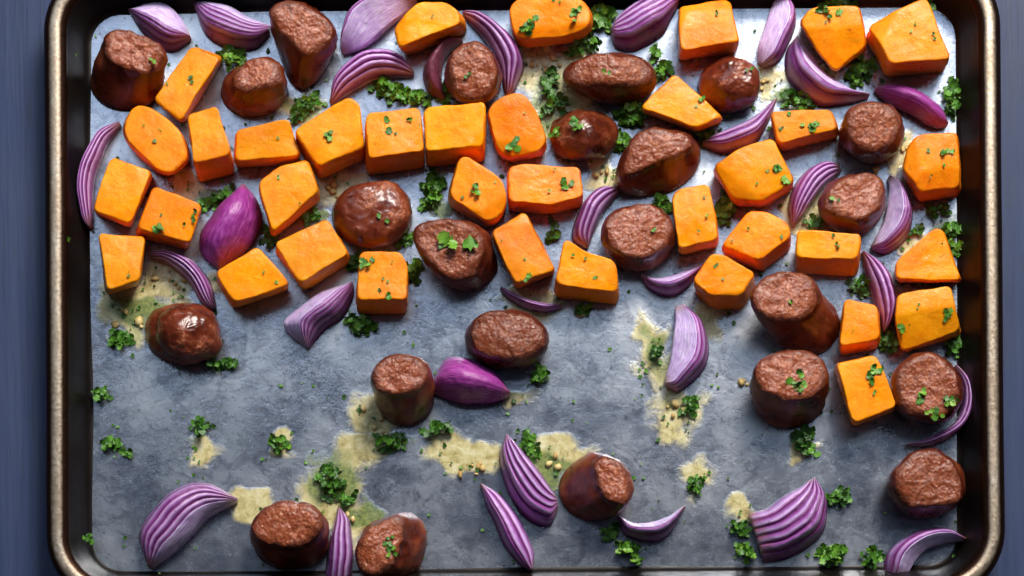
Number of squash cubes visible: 36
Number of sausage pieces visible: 23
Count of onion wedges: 31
